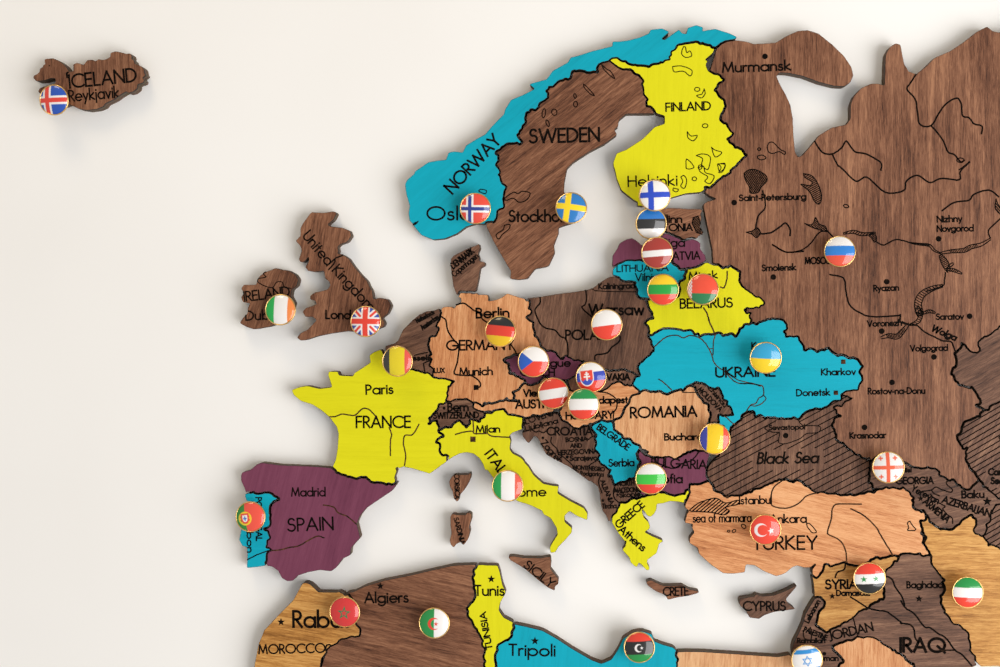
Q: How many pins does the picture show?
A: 31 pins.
